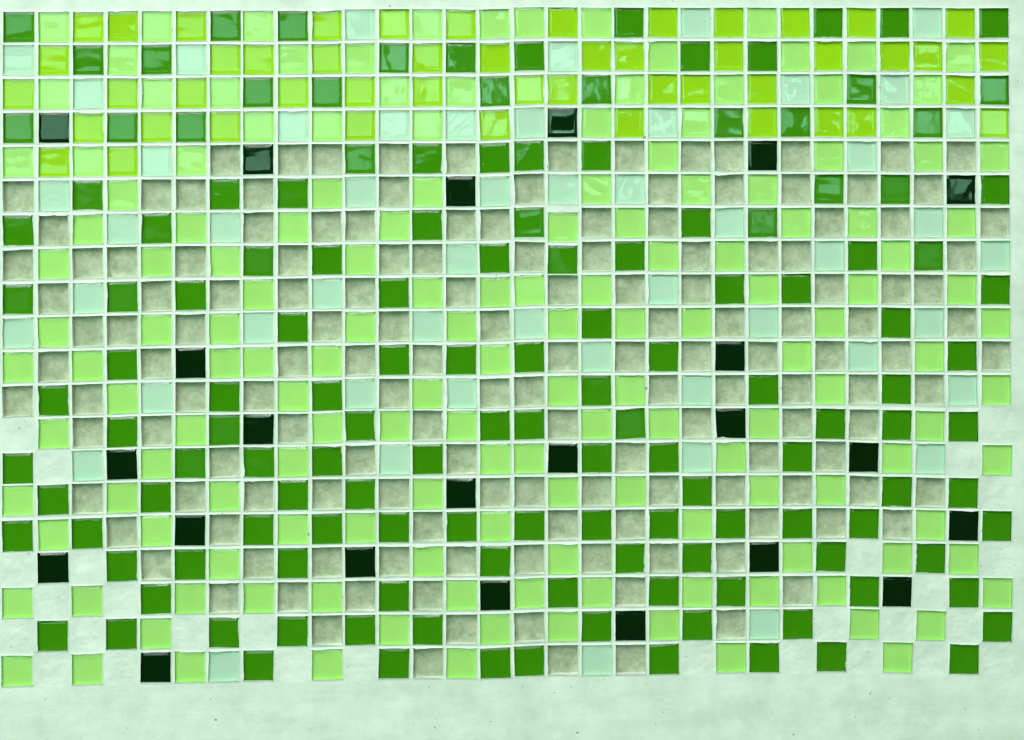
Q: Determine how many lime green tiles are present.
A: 49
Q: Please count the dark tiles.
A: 165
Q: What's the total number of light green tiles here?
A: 155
